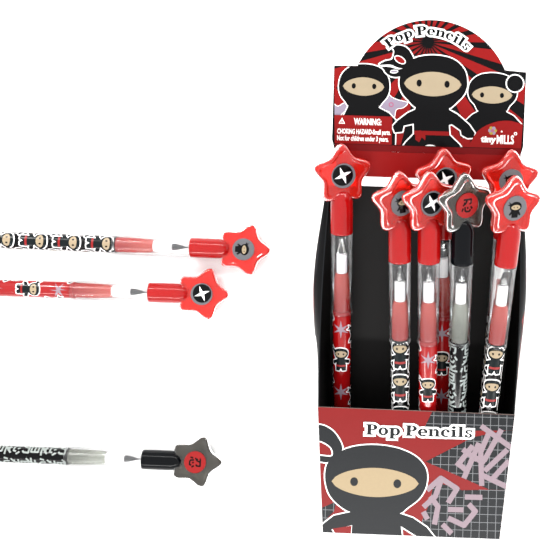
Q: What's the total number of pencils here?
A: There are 10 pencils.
